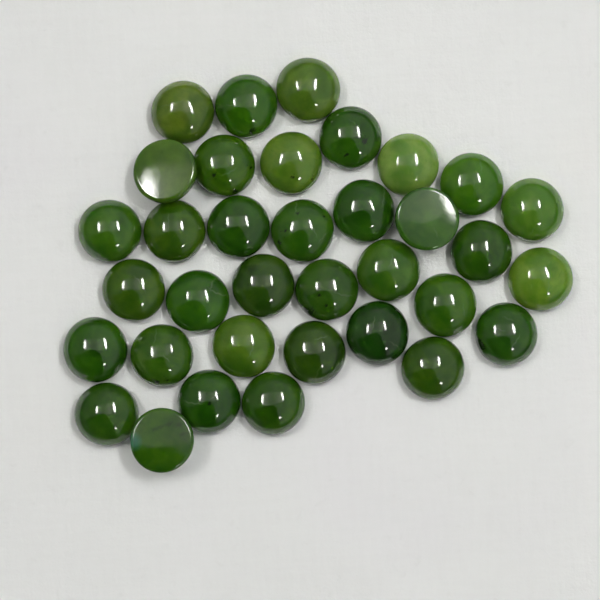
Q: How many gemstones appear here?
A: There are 35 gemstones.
